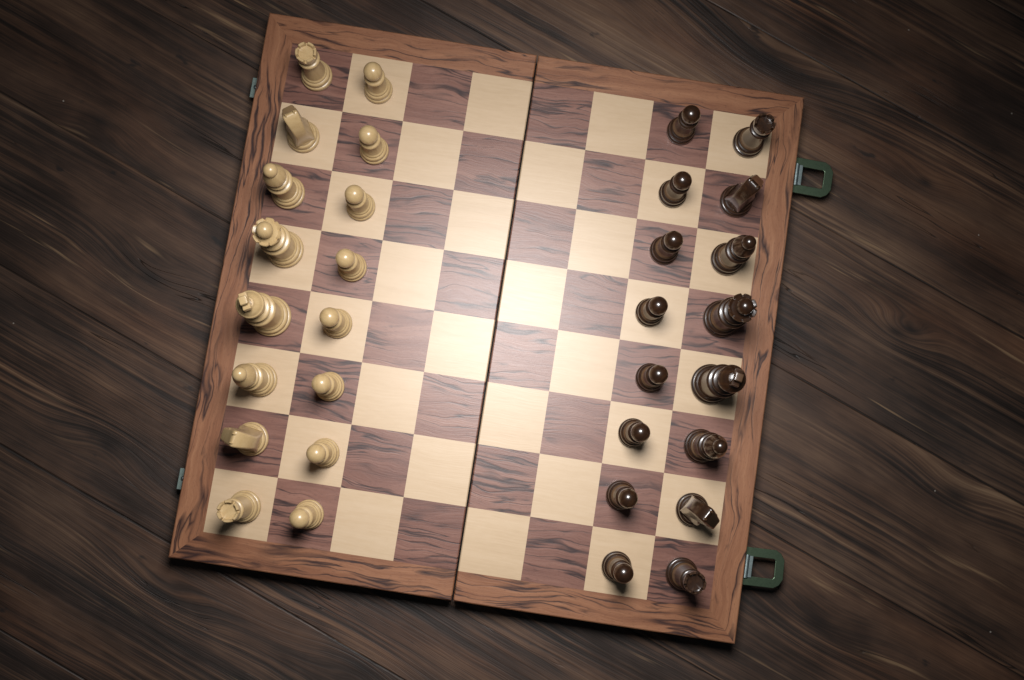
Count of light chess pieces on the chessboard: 16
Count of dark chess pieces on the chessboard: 16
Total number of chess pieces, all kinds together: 32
